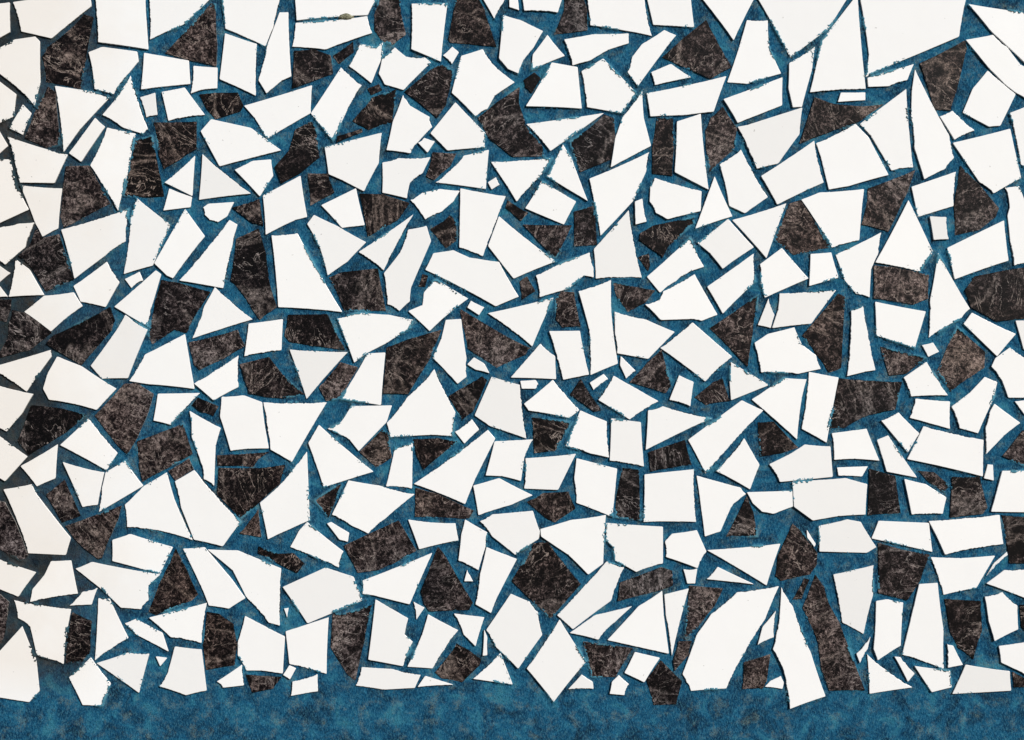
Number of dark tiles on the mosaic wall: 116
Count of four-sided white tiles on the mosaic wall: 170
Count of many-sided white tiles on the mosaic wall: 93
